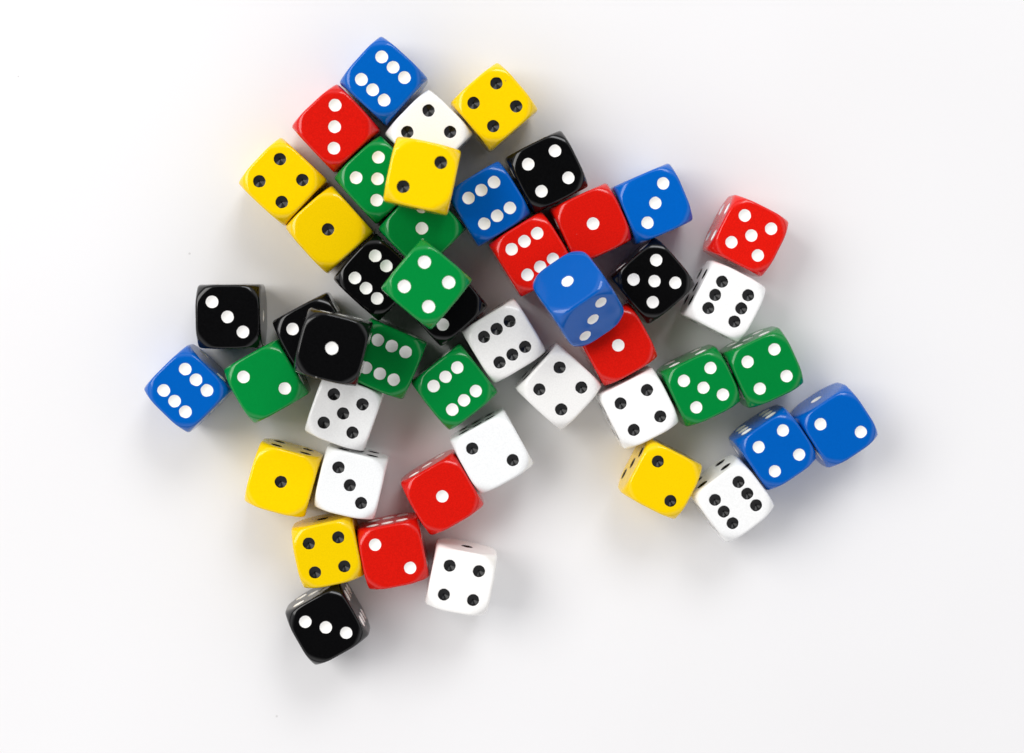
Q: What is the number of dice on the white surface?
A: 47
